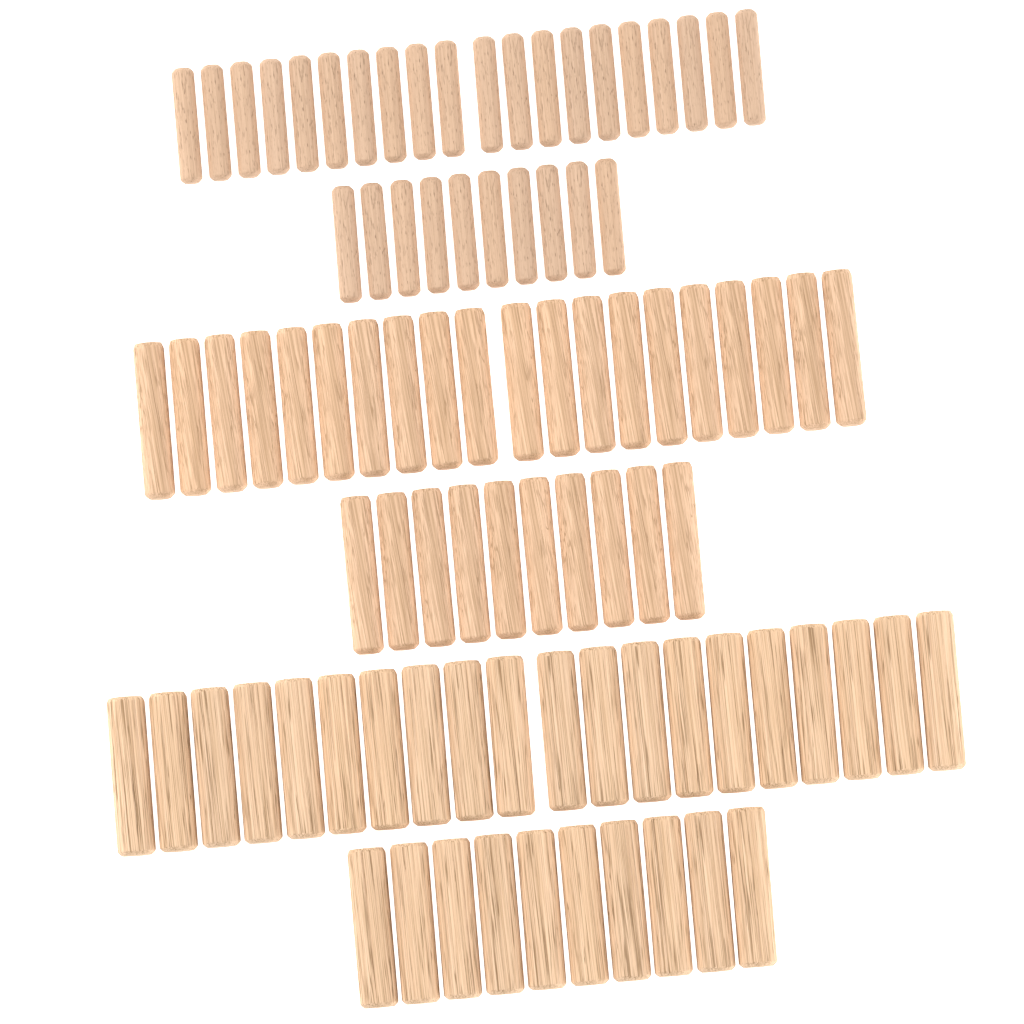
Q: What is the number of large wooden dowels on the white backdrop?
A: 30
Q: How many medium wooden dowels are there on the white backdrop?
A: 30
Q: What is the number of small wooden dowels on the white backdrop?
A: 30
